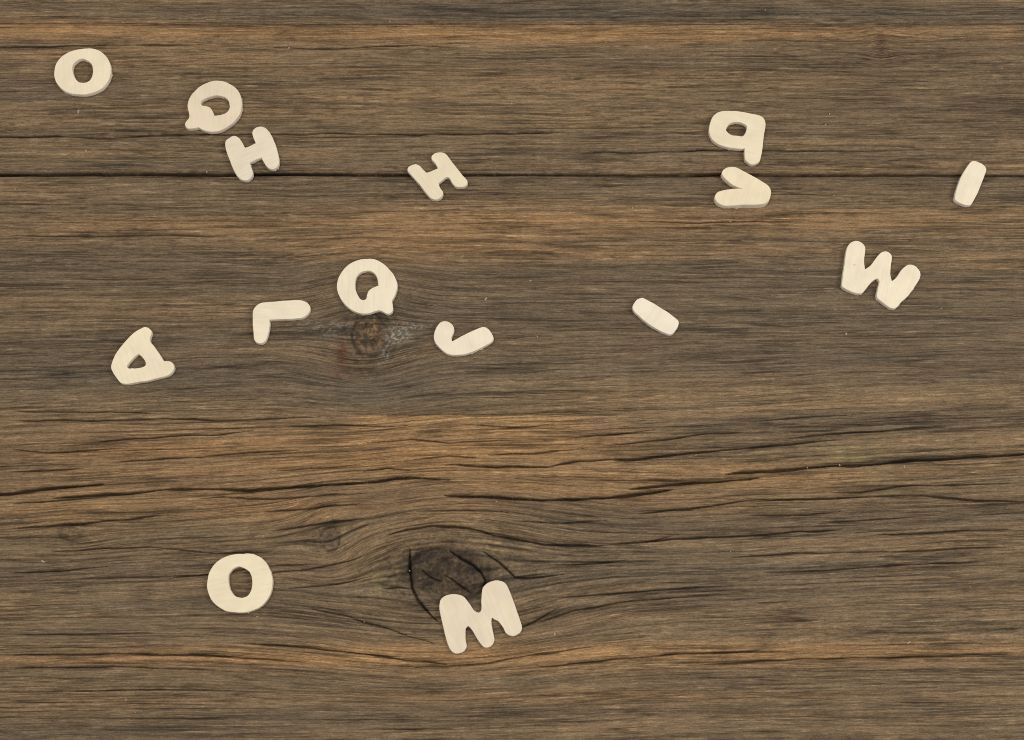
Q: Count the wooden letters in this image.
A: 15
